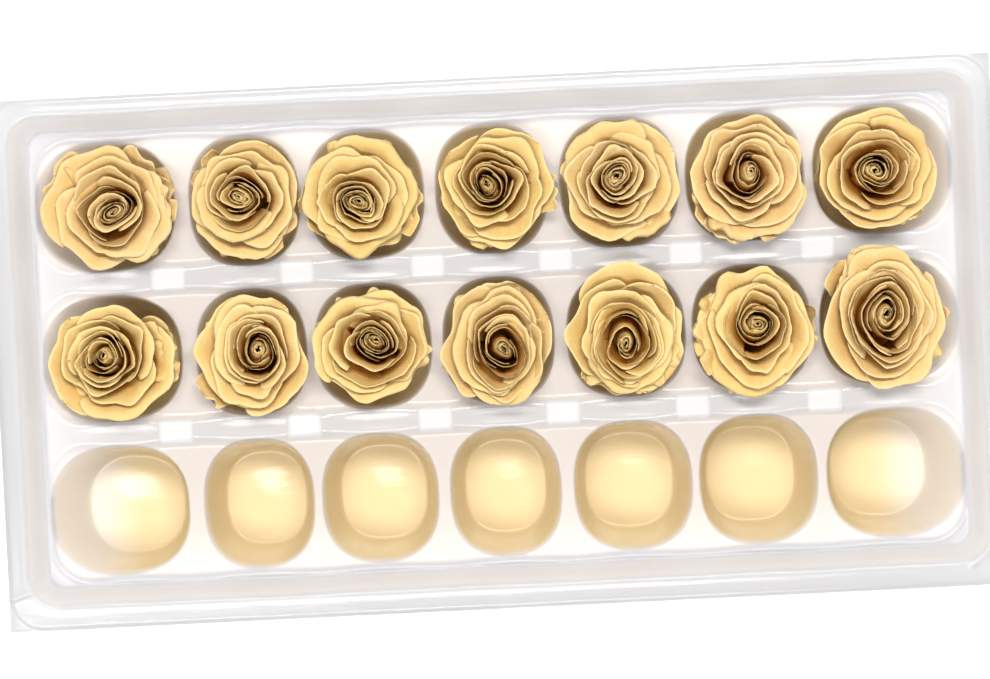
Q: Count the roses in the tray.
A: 14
